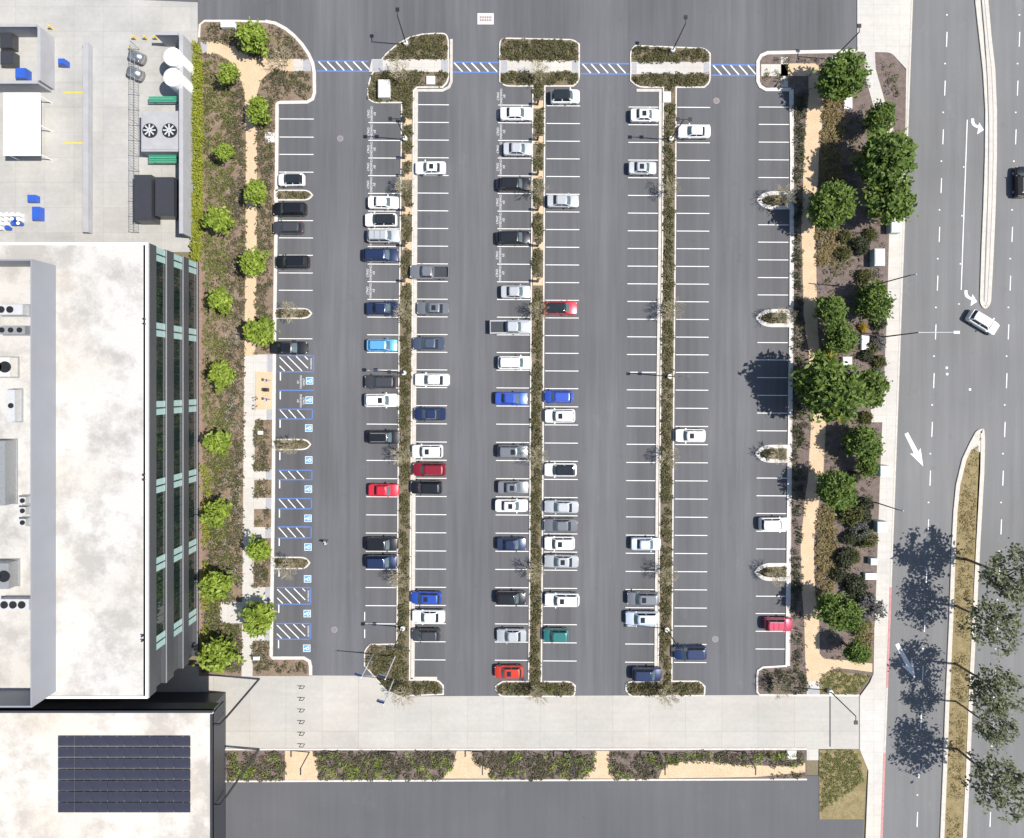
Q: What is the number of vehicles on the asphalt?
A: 69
